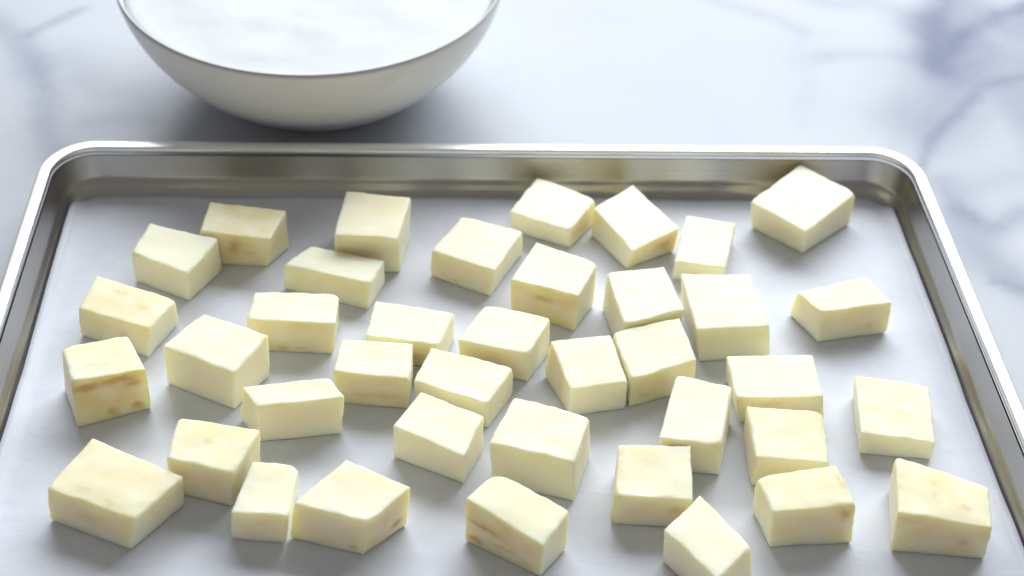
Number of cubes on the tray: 39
